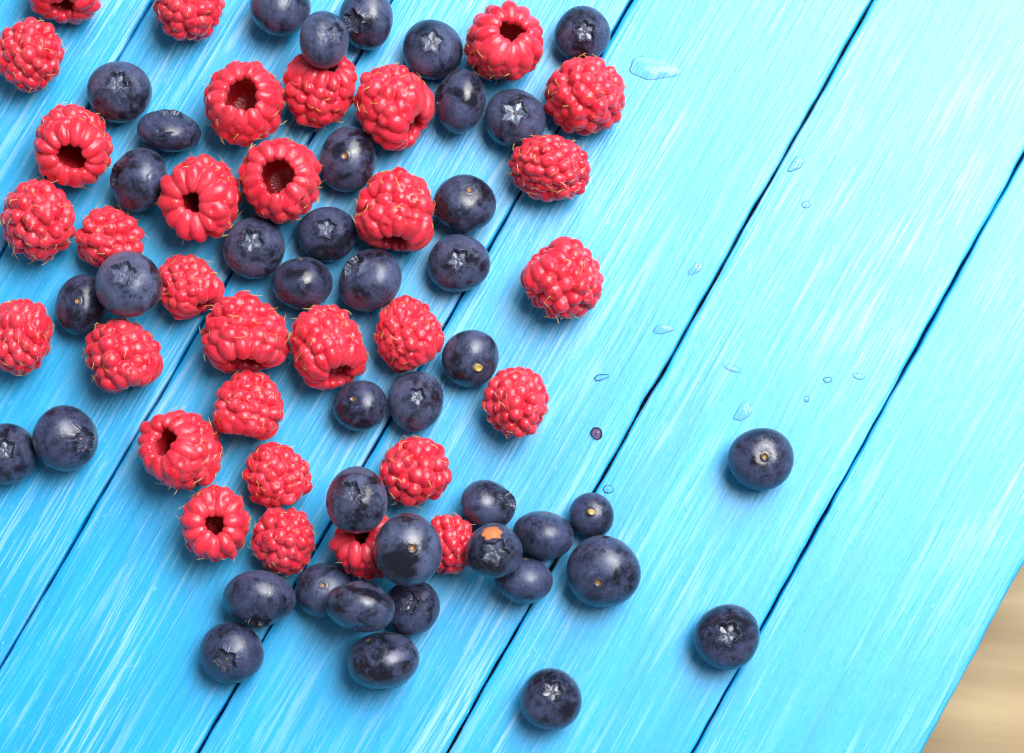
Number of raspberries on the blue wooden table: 31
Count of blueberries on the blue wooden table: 41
